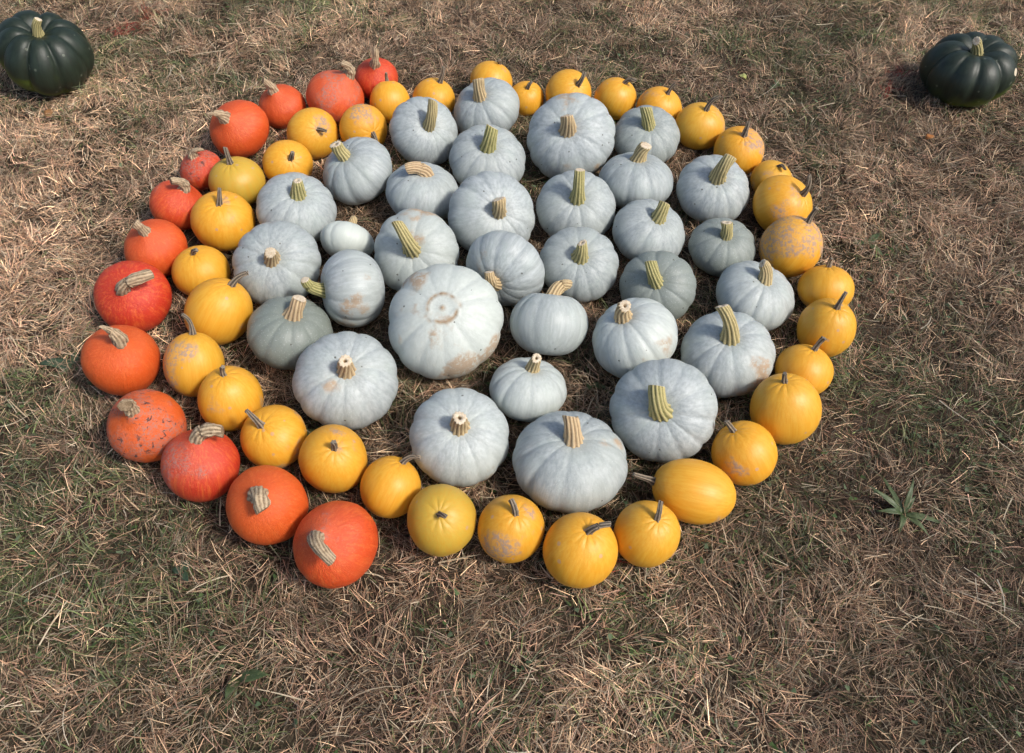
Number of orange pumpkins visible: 13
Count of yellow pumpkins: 34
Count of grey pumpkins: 32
